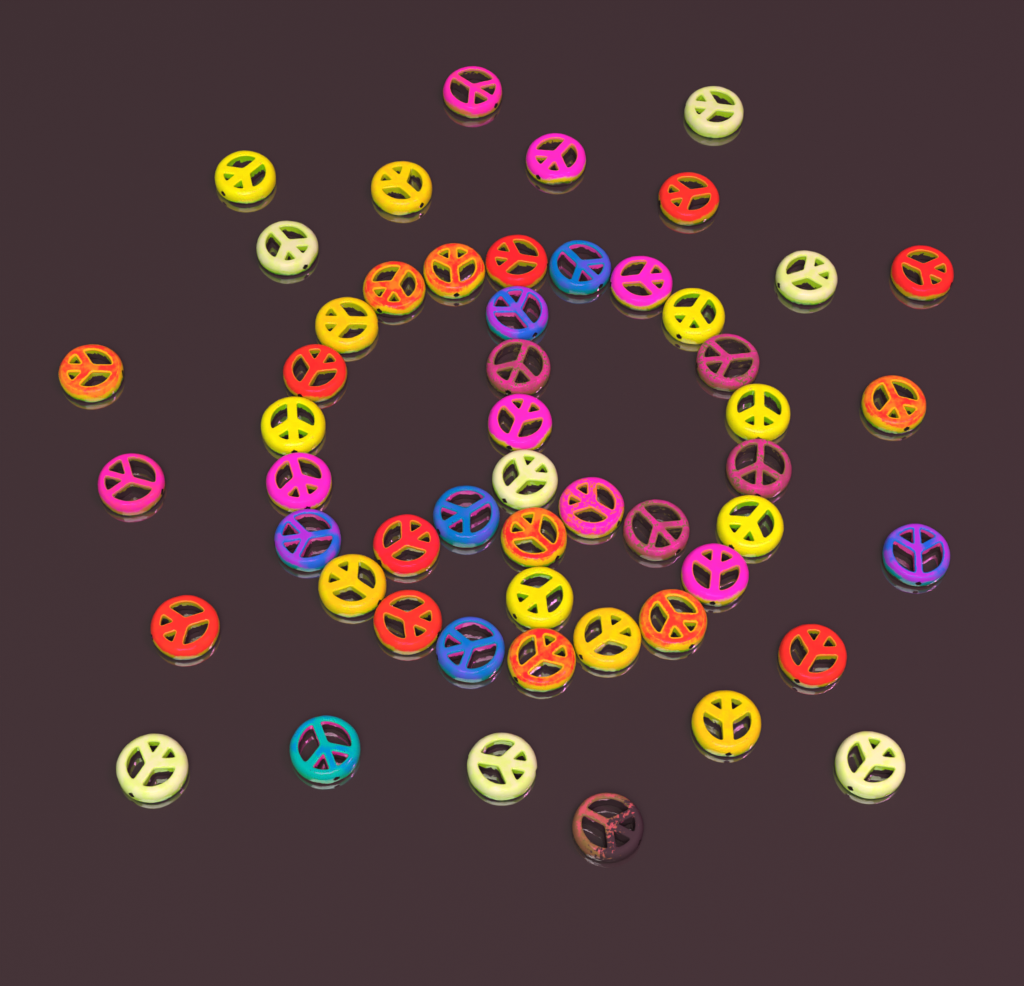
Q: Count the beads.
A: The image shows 53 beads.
